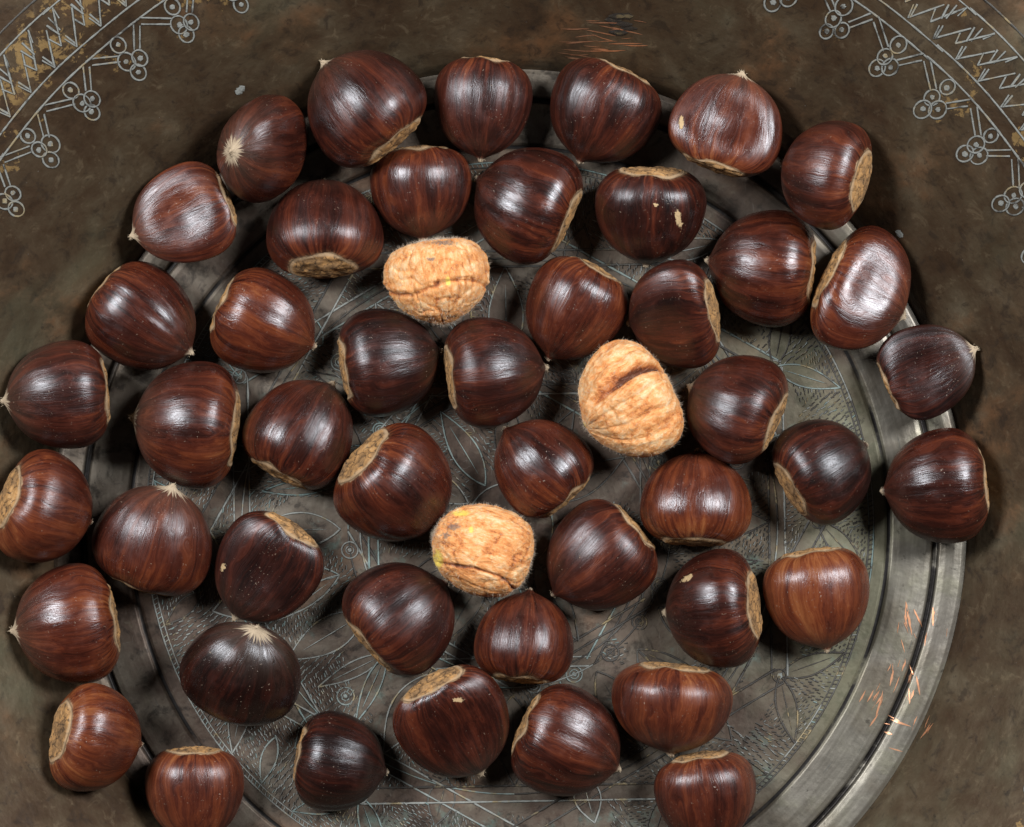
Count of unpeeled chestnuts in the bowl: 46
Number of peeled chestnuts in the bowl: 3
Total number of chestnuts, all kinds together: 49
